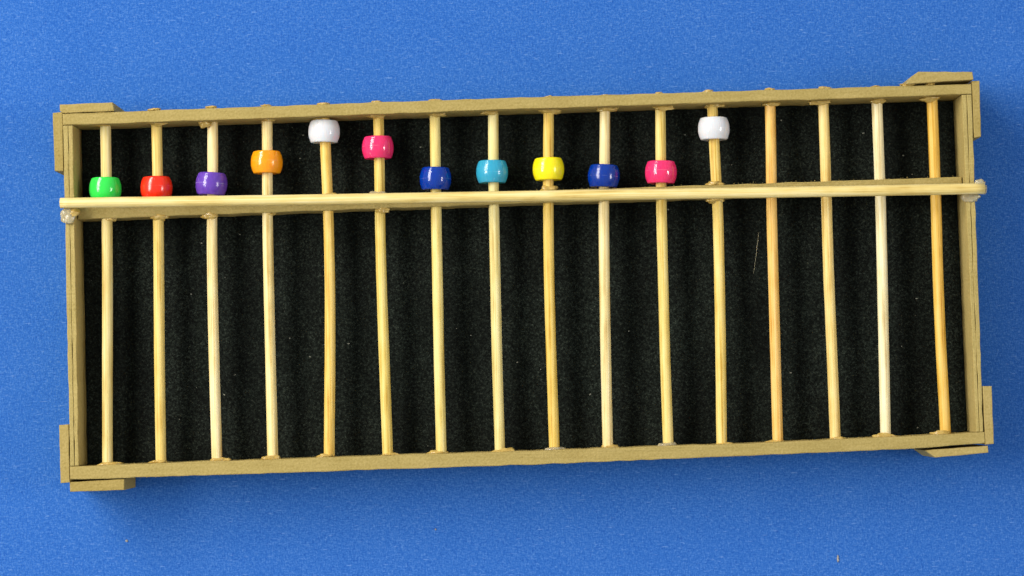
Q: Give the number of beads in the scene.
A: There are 12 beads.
